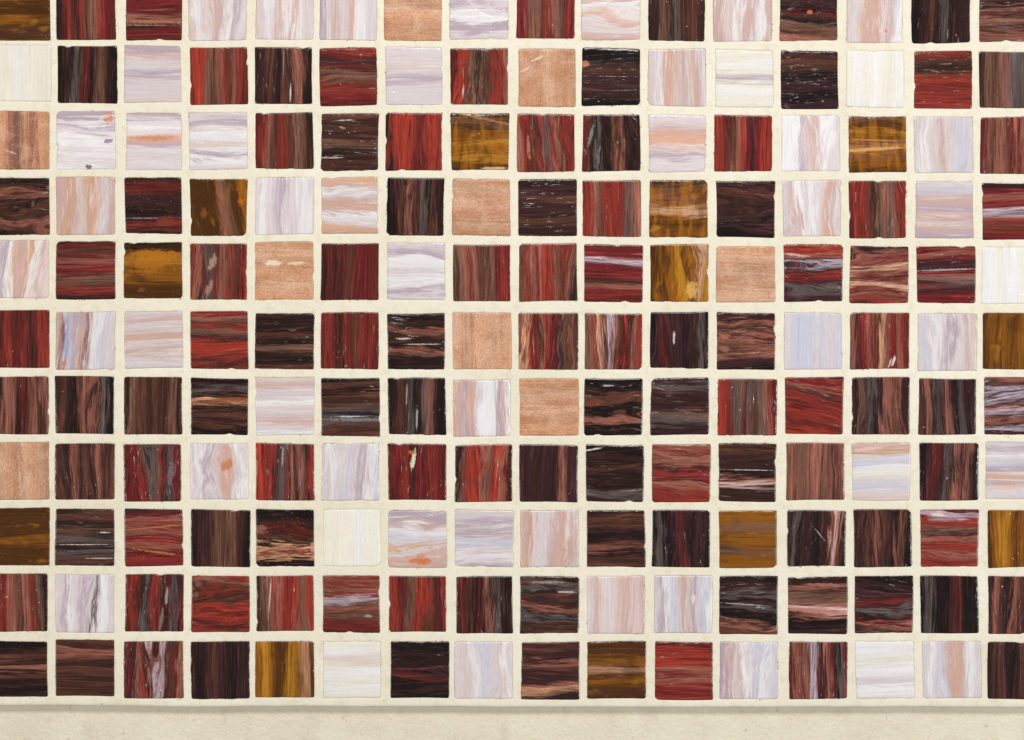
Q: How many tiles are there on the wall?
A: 176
